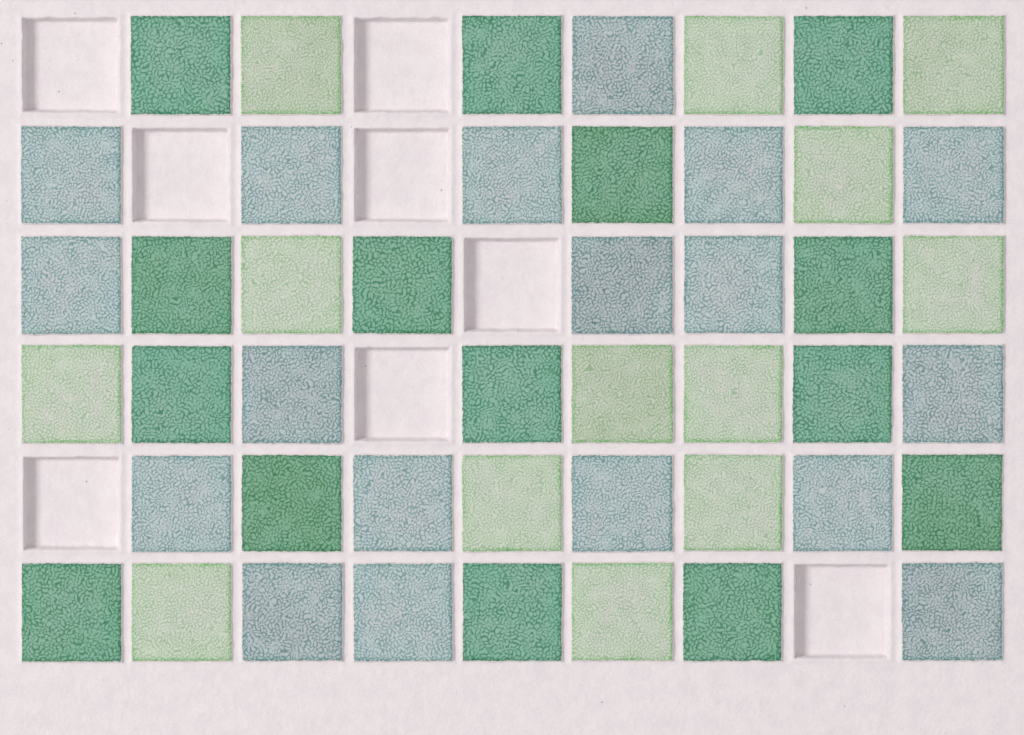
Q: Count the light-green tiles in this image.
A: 13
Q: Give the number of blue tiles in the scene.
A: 18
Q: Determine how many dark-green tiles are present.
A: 15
